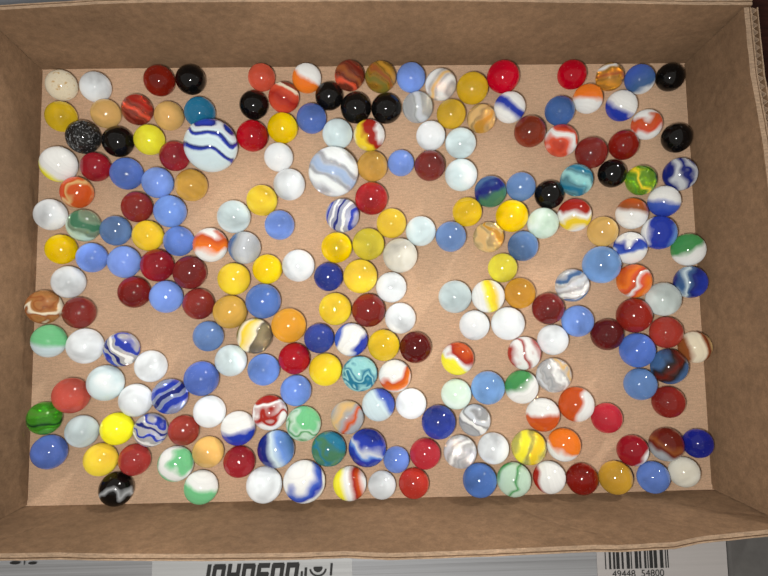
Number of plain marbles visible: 145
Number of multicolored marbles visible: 80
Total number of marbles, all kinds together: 225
